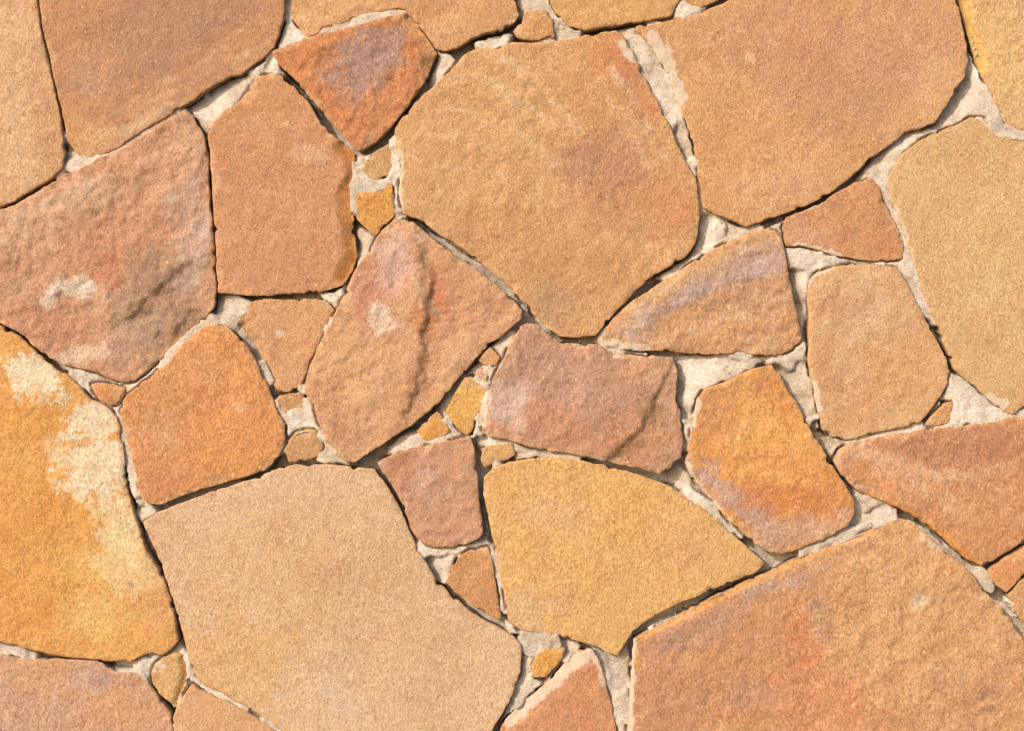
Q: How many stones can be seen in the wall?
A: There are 45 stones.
